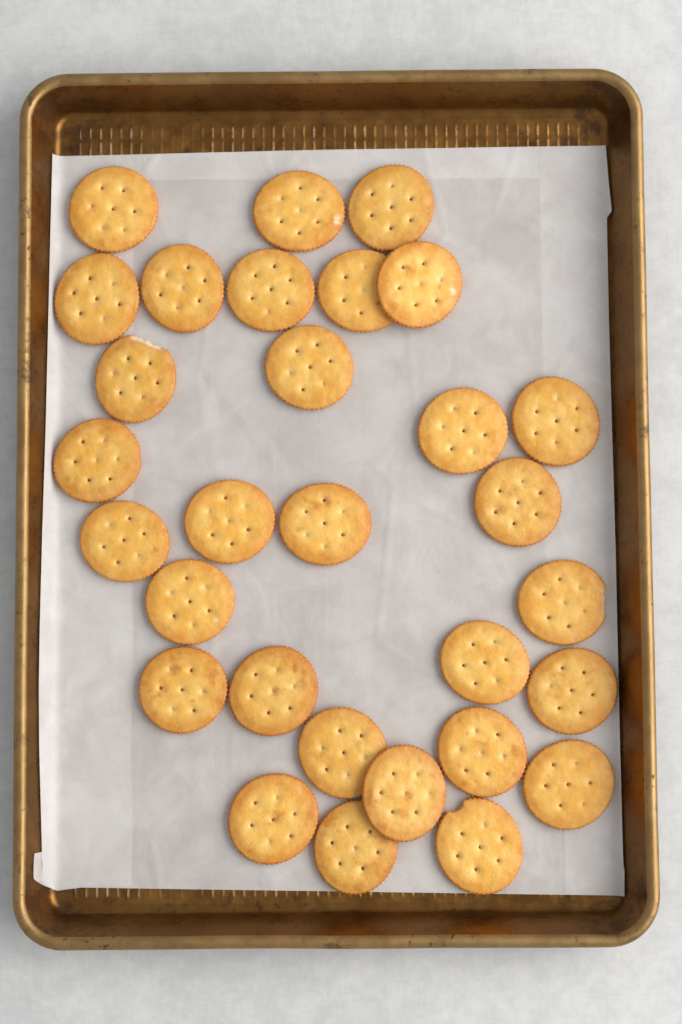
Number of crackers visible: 30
